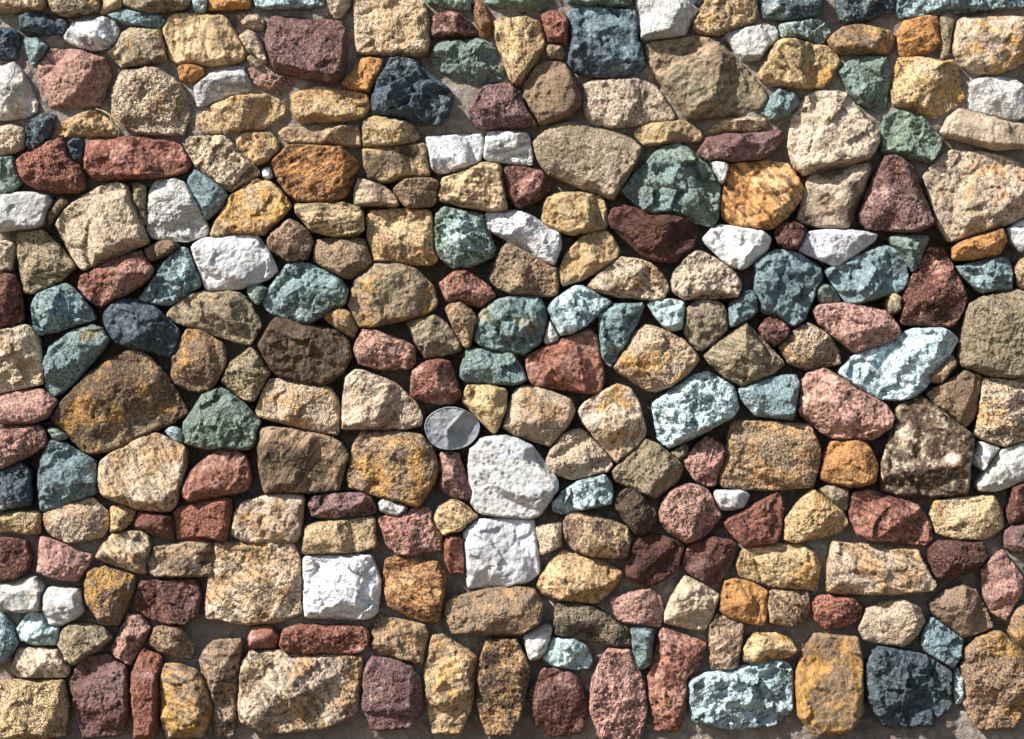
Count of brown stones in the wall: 142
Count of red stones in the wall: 56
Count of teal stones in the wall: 60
